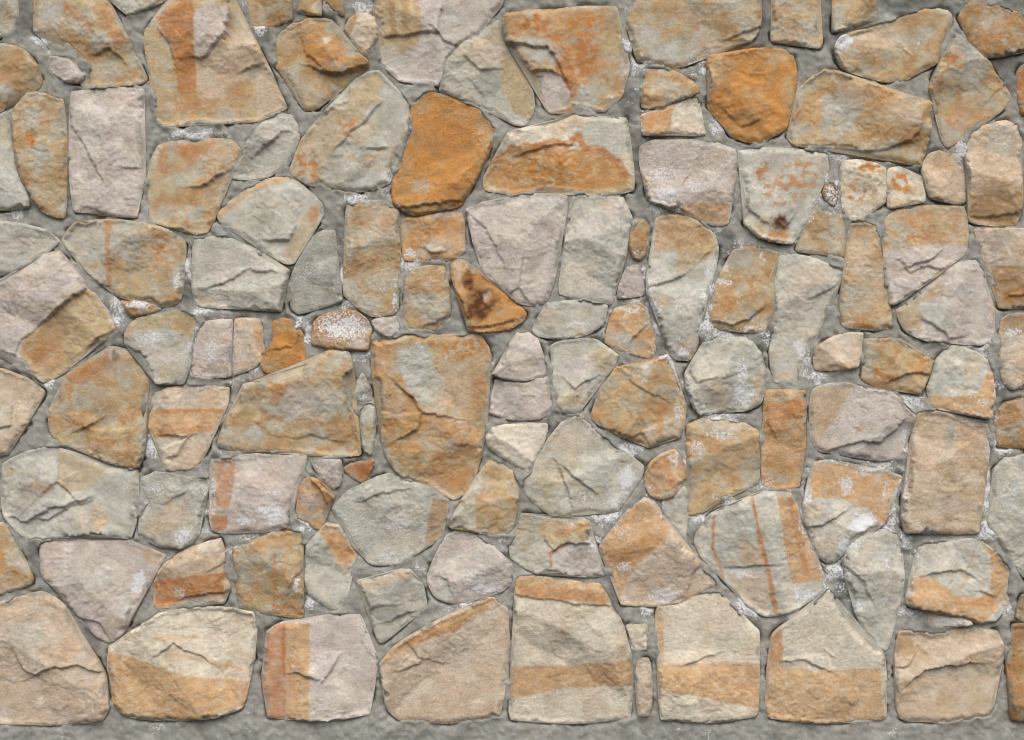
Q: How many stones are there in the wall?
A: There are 131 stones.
